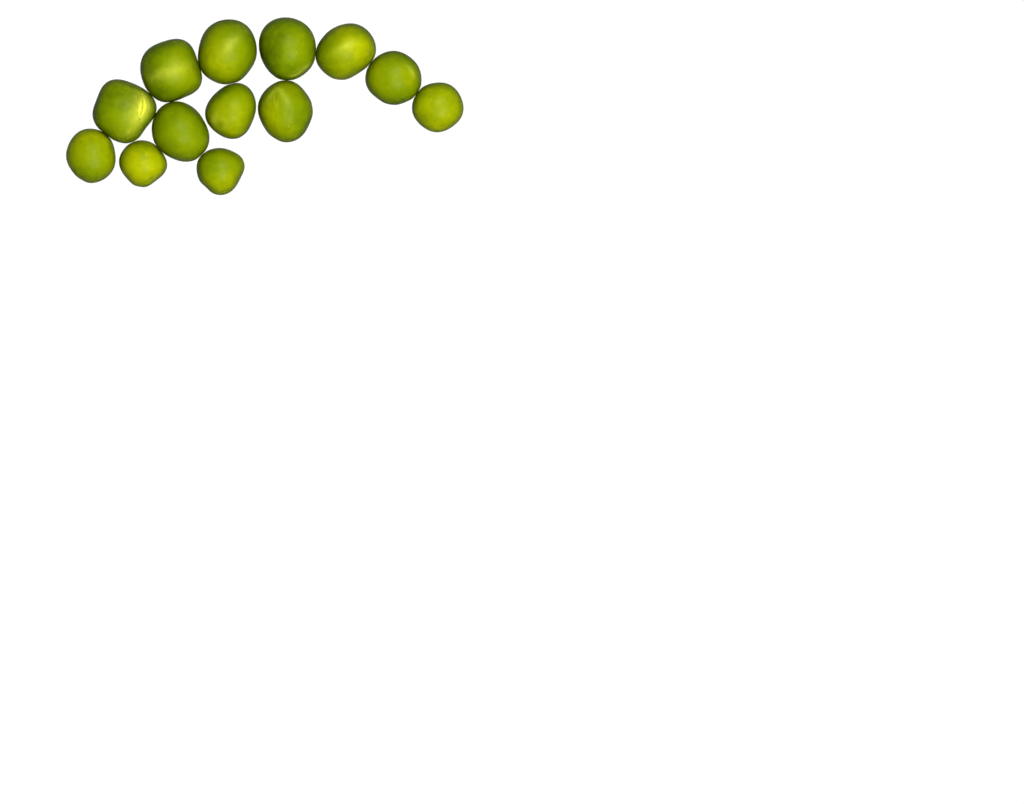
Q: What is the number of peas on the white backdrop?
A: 13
